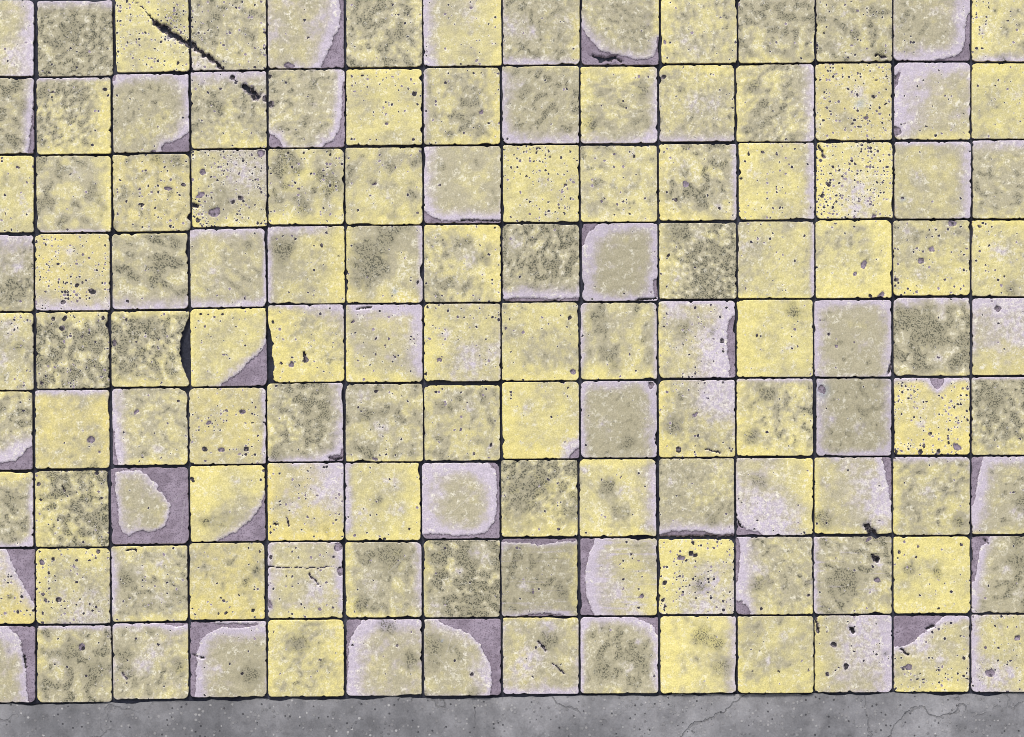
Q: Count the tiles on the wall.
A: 126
